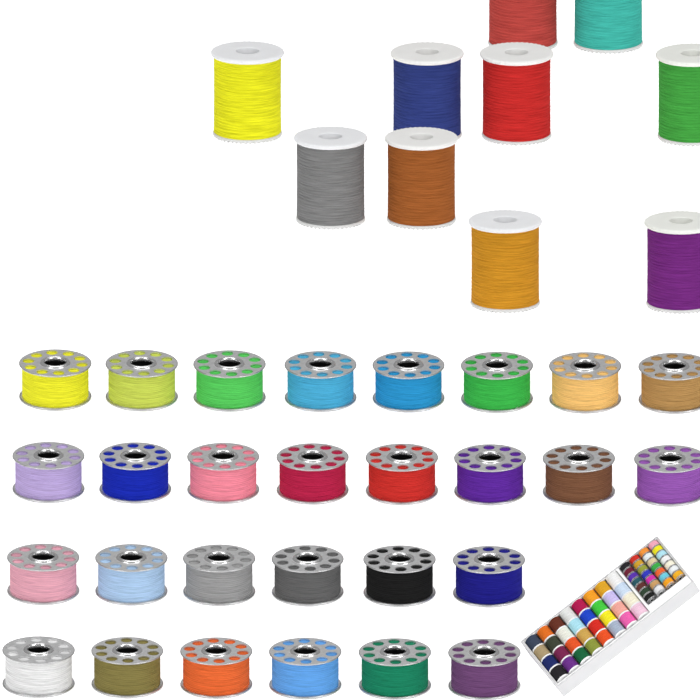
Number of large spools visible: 10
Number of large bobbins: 28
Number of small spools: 32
